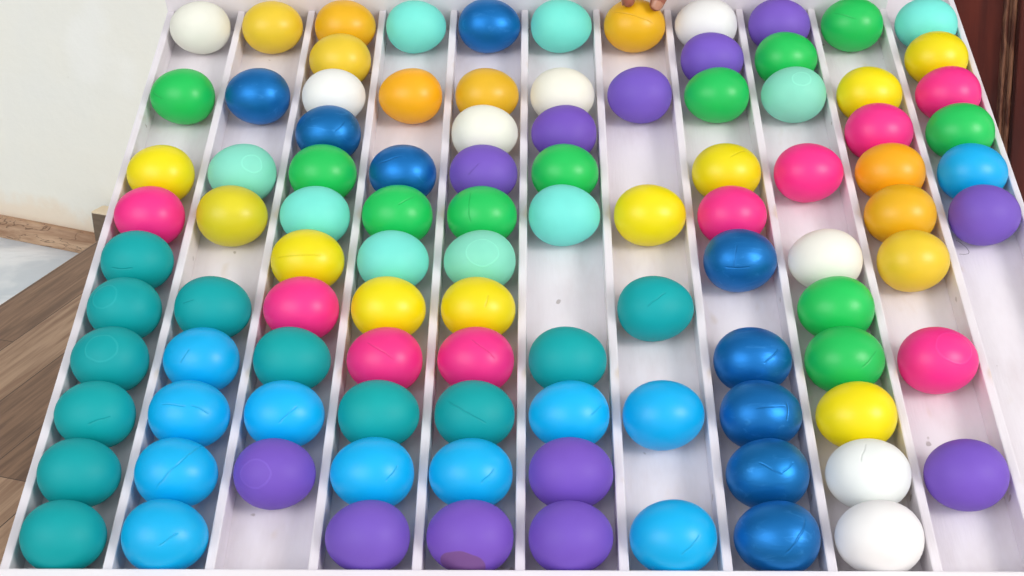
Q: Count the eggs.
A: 100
